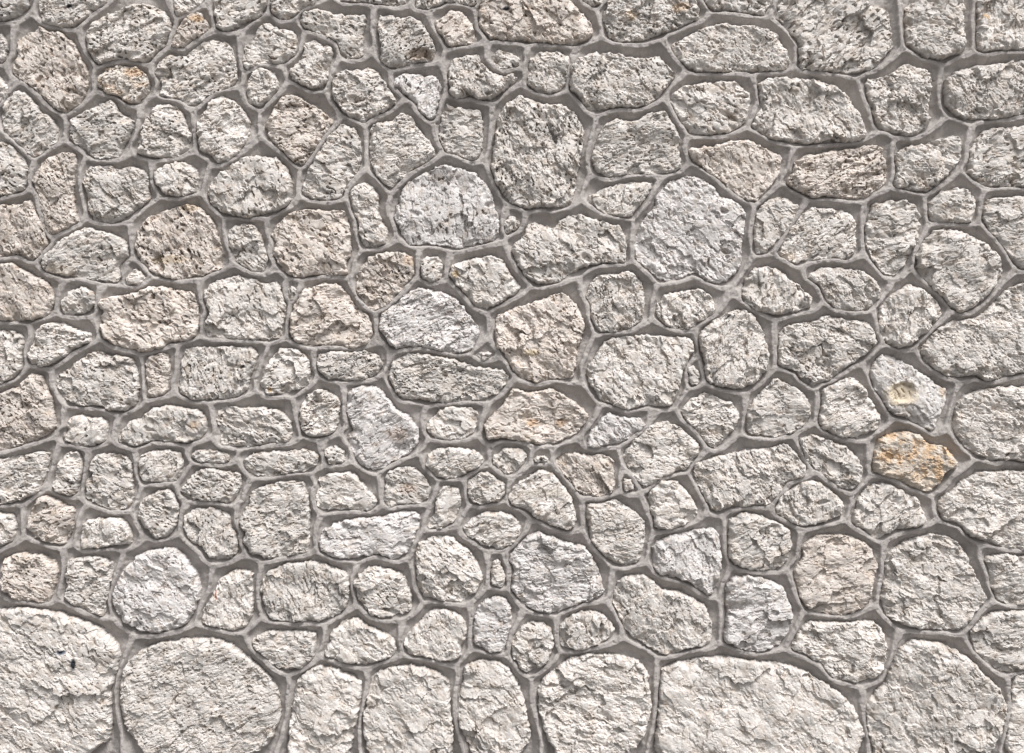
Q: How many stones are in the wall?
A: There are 187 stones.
